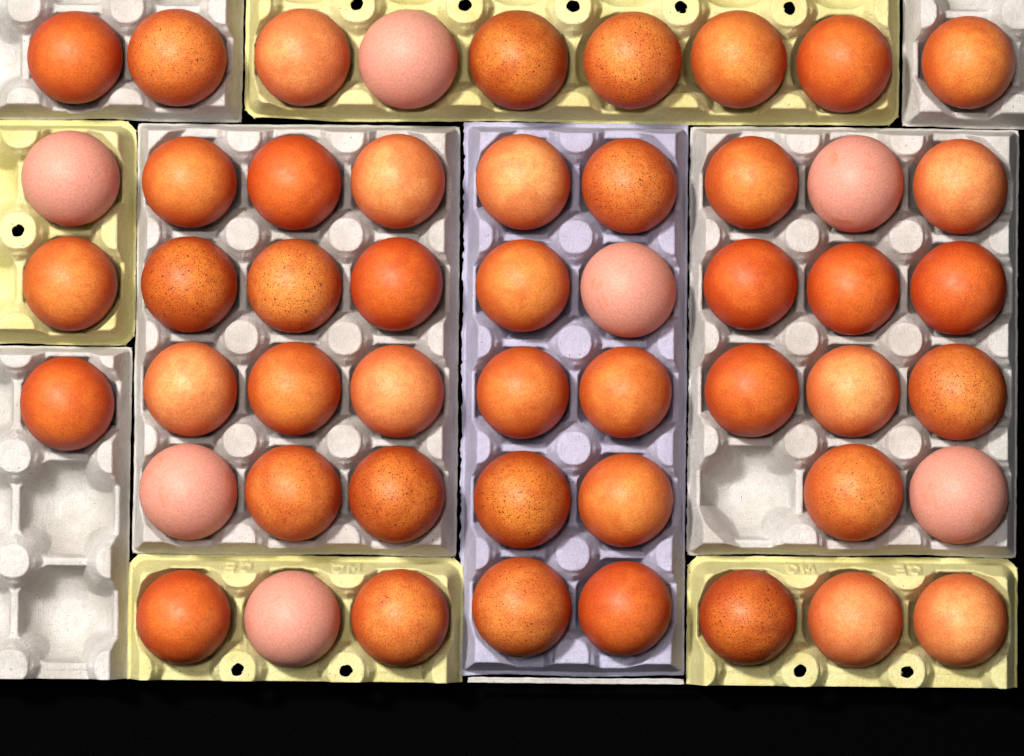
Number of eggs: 51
